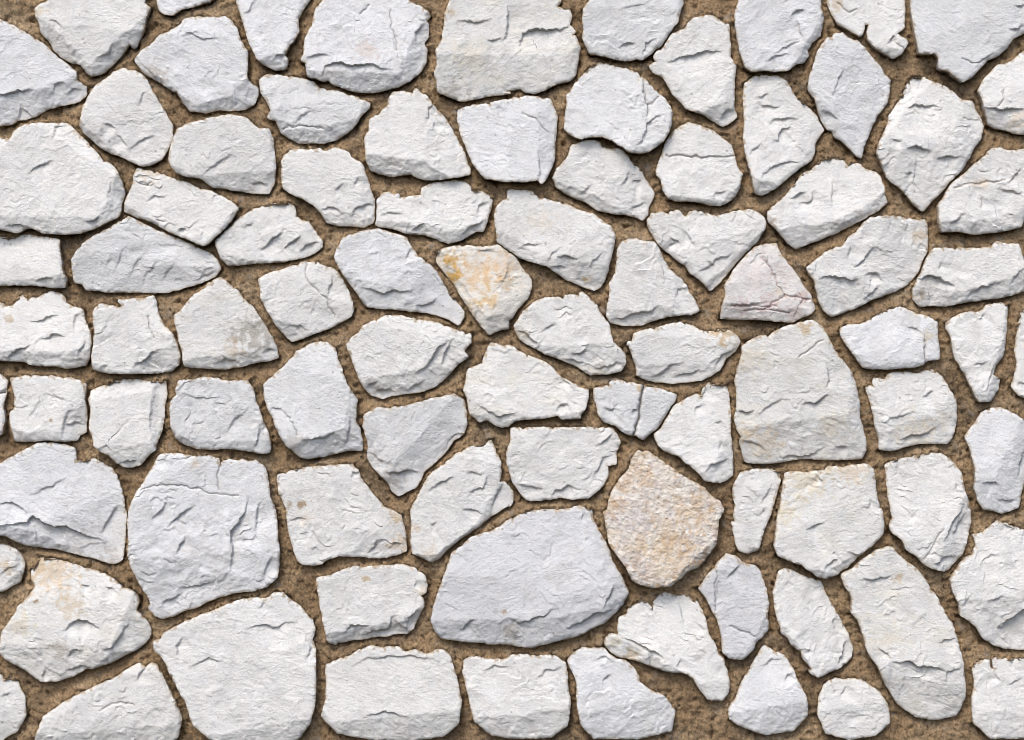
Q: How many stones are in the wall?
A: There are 90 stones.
